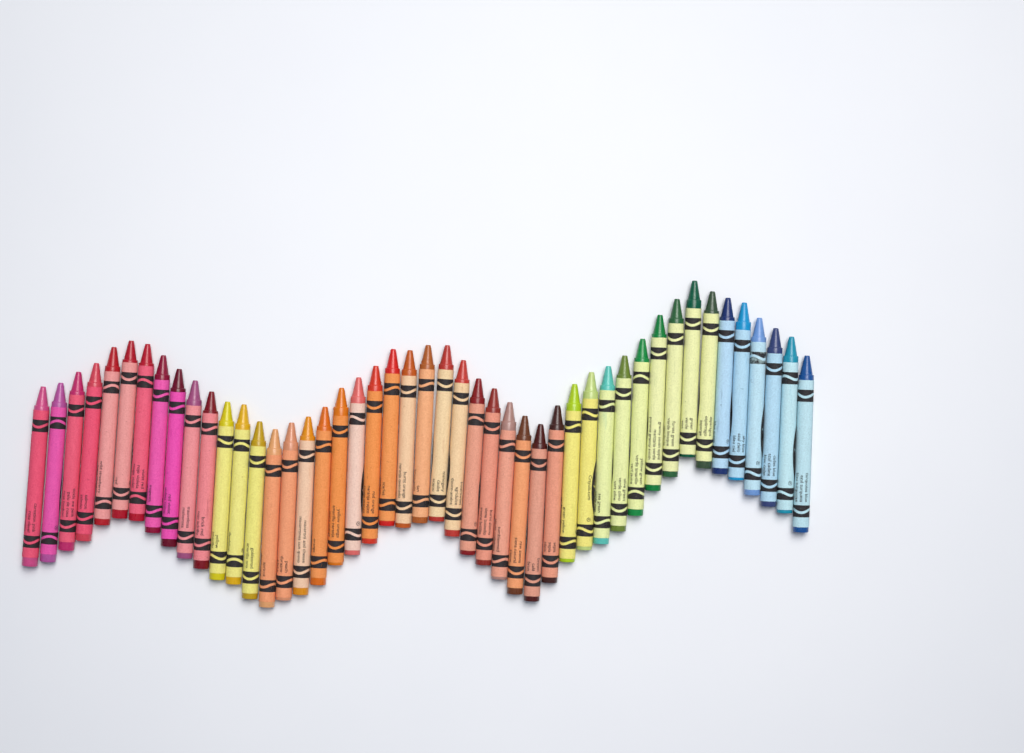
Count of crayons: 47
